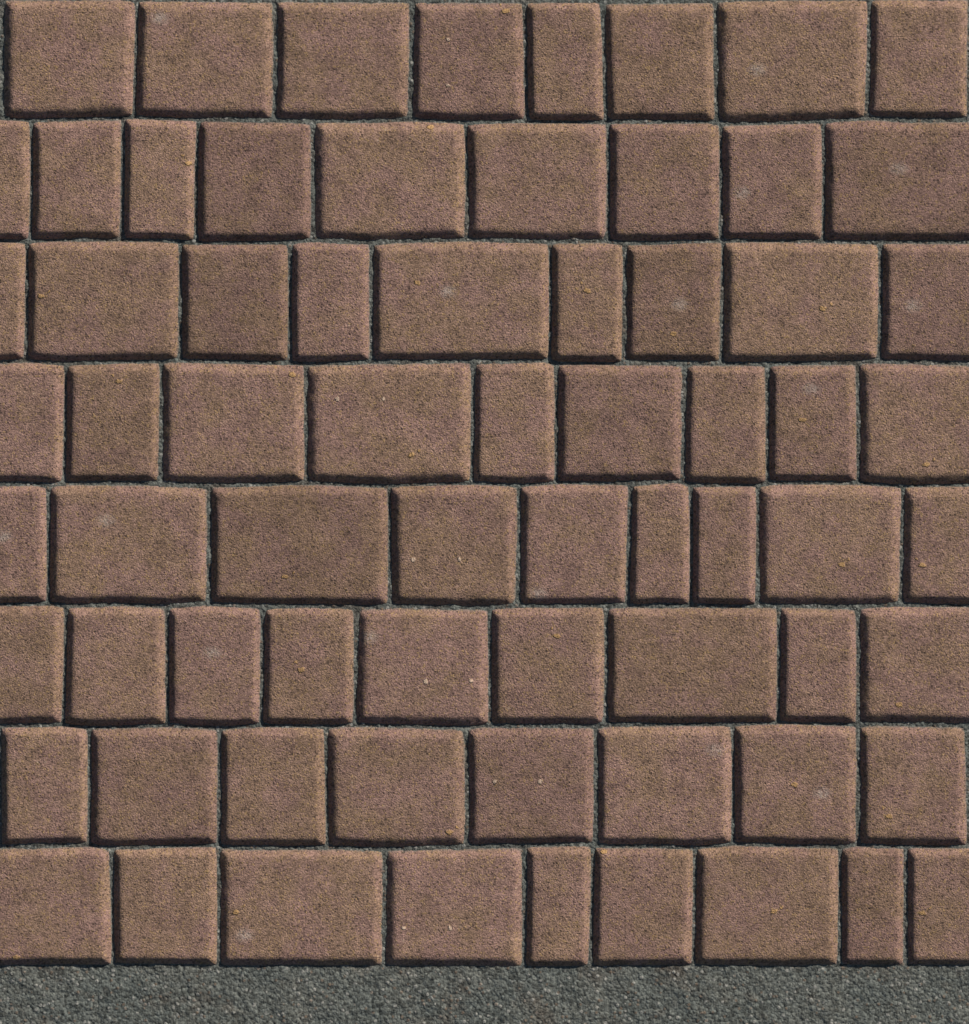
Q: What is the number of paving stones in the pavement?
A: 70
